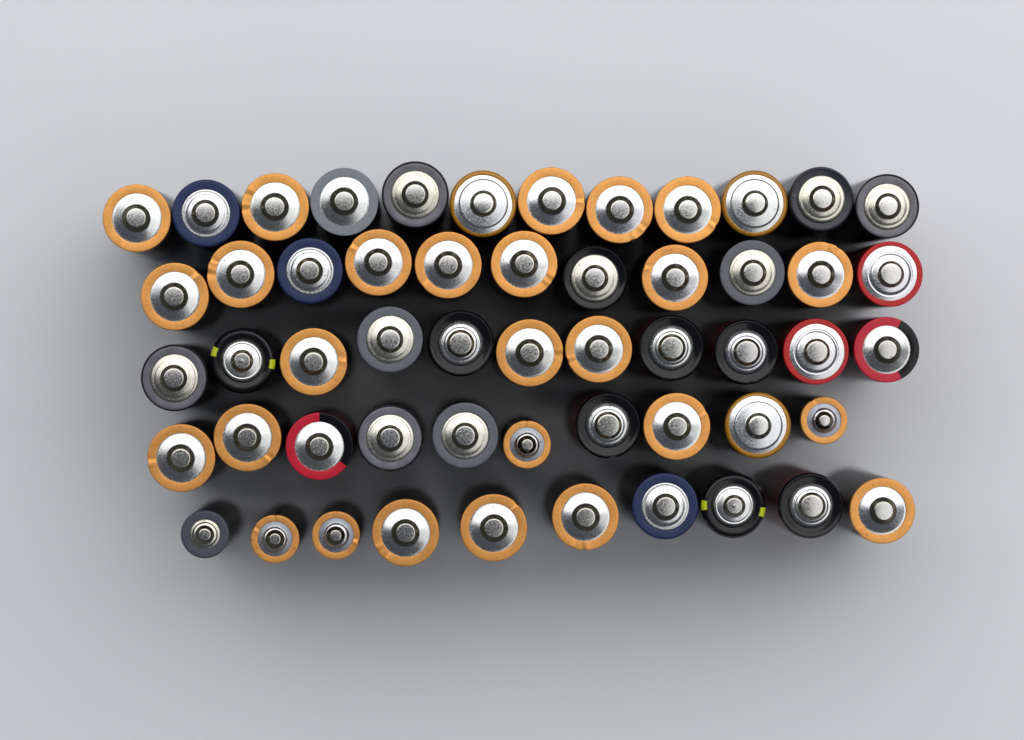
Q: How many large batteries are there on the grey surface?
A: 49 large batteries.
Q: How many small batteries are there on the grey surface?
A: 5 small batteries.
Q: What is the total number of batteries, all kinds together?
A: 54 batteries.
